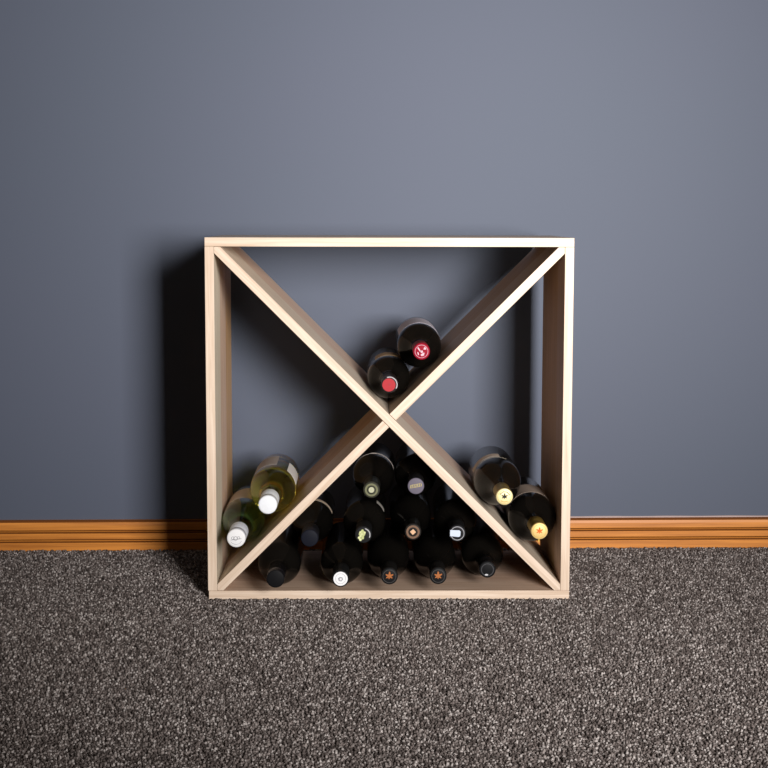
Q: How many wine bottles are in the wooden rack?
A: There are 17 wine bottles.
